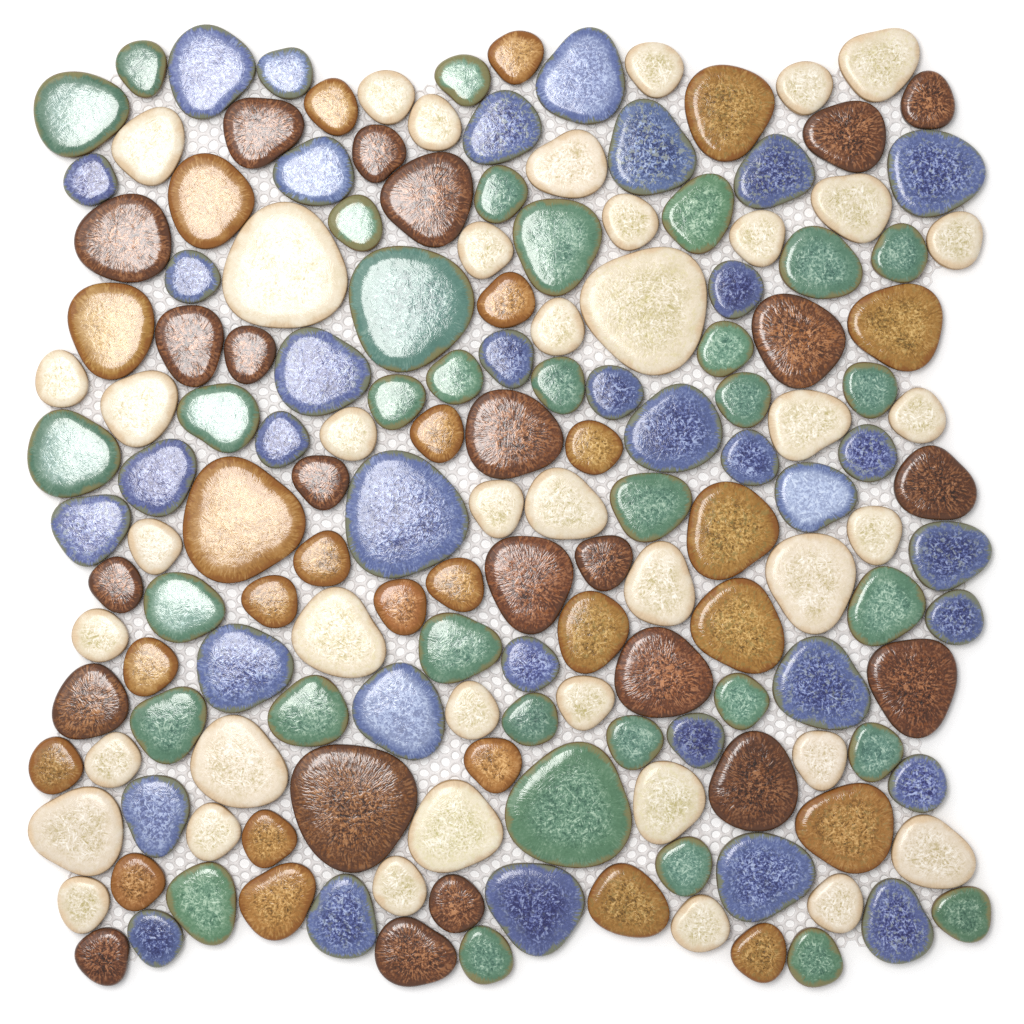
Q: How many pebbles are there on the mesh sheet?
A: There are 161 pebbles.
